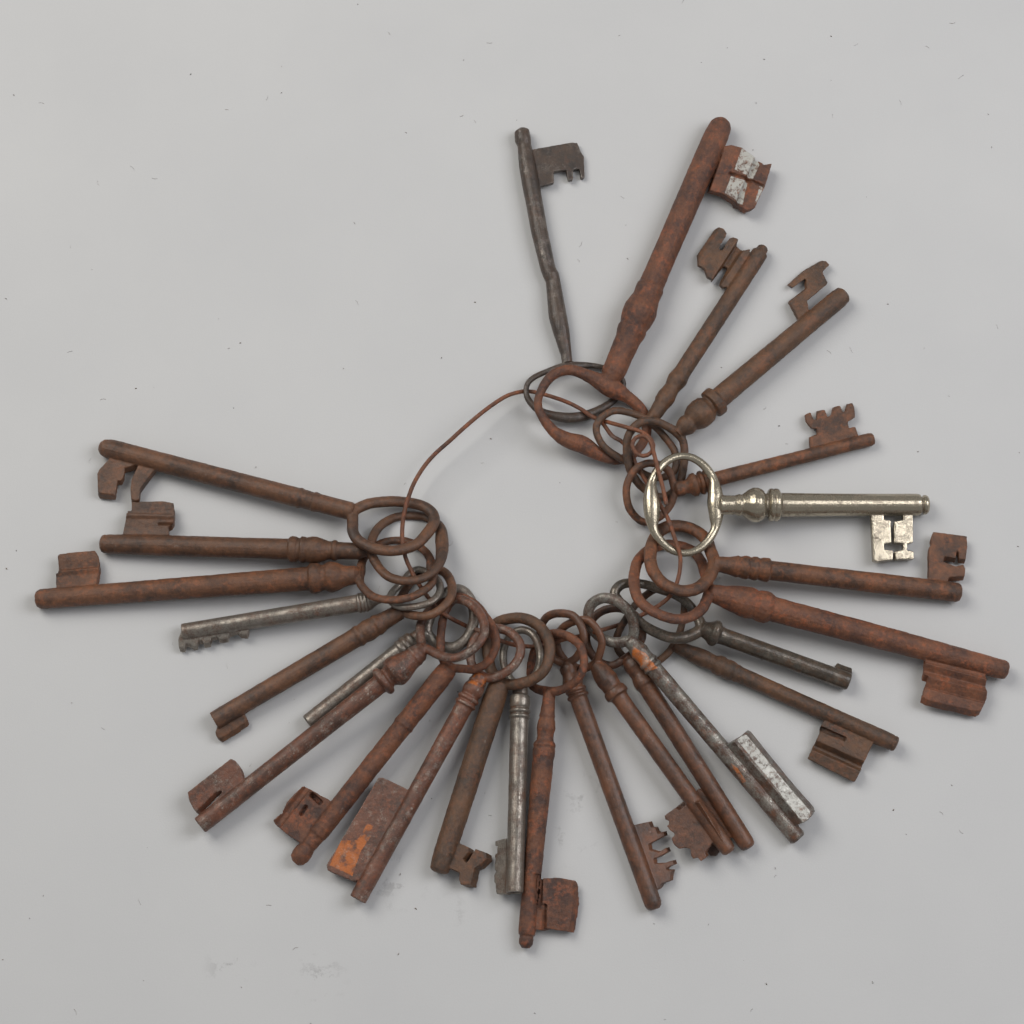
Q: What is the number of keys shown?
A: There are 26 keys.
